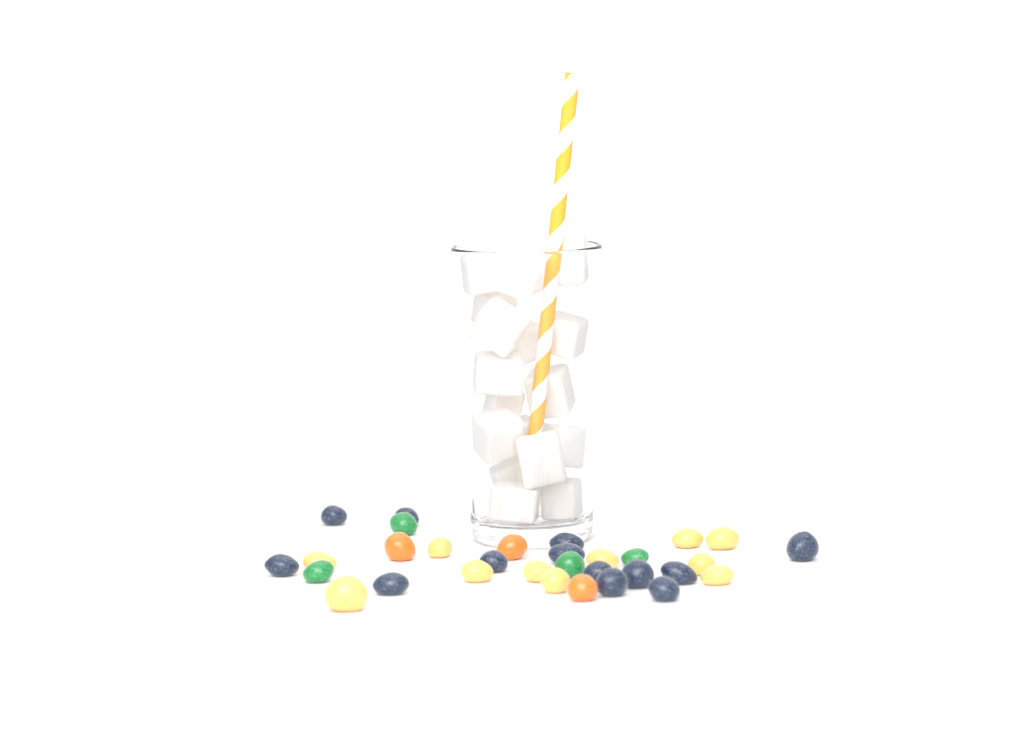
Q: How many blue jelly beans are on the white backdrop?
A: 13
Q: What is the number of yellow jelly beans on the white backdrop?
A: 11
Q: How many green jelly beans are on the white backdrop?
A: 4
